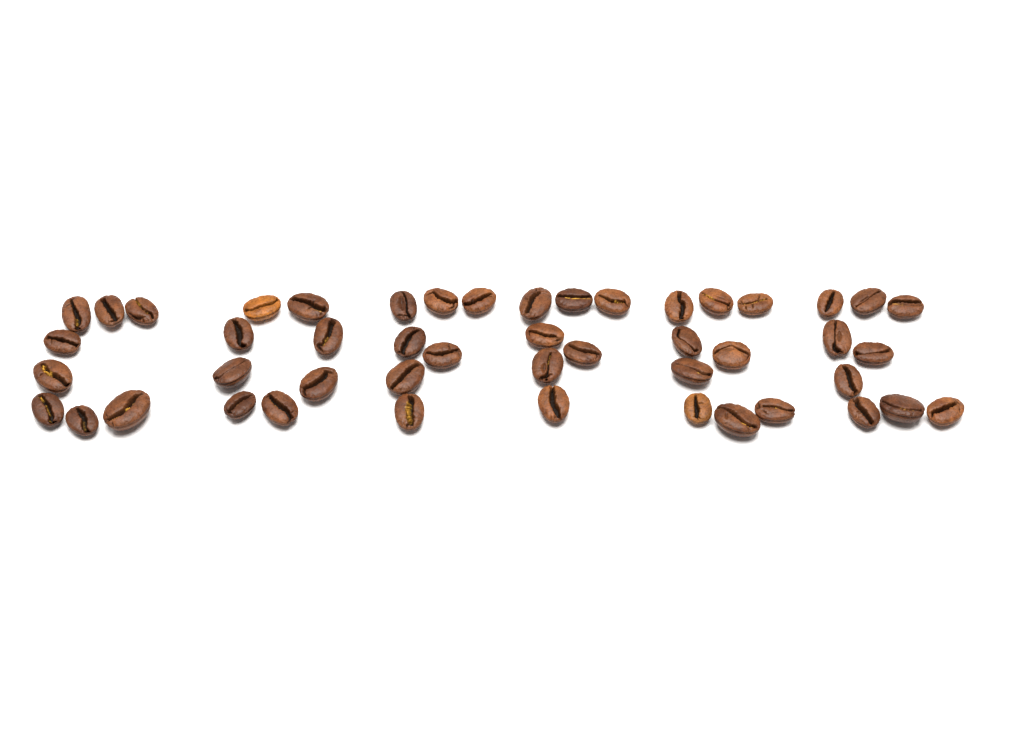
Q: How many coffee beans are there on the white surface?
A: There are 48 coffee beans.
